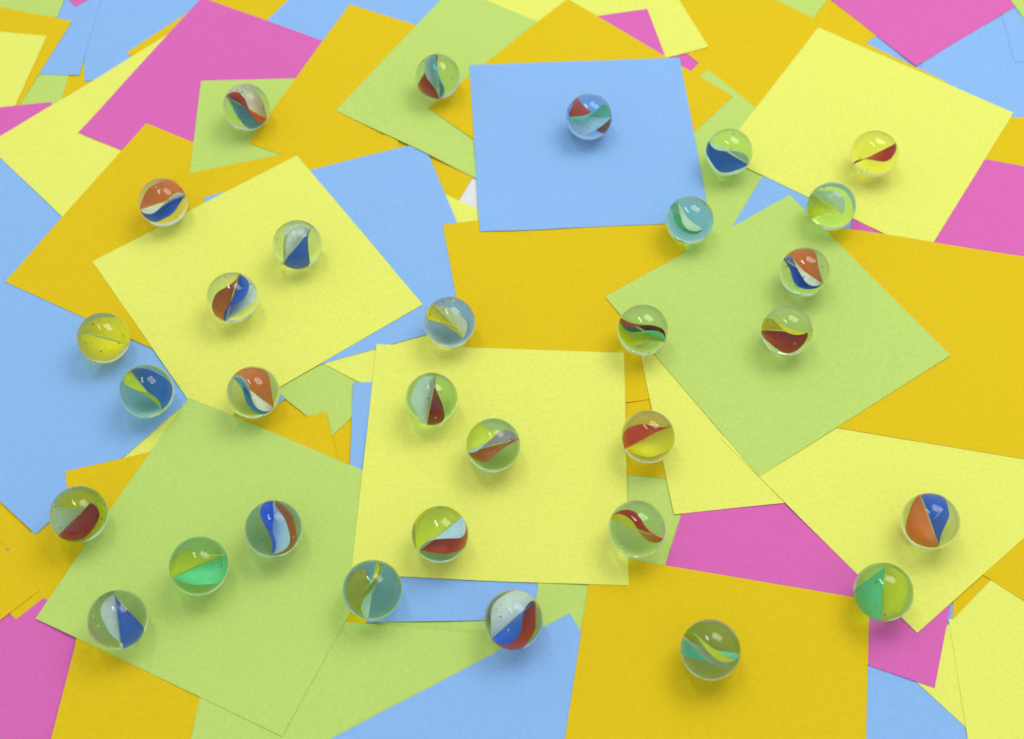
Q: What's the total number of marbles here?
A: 31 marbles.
